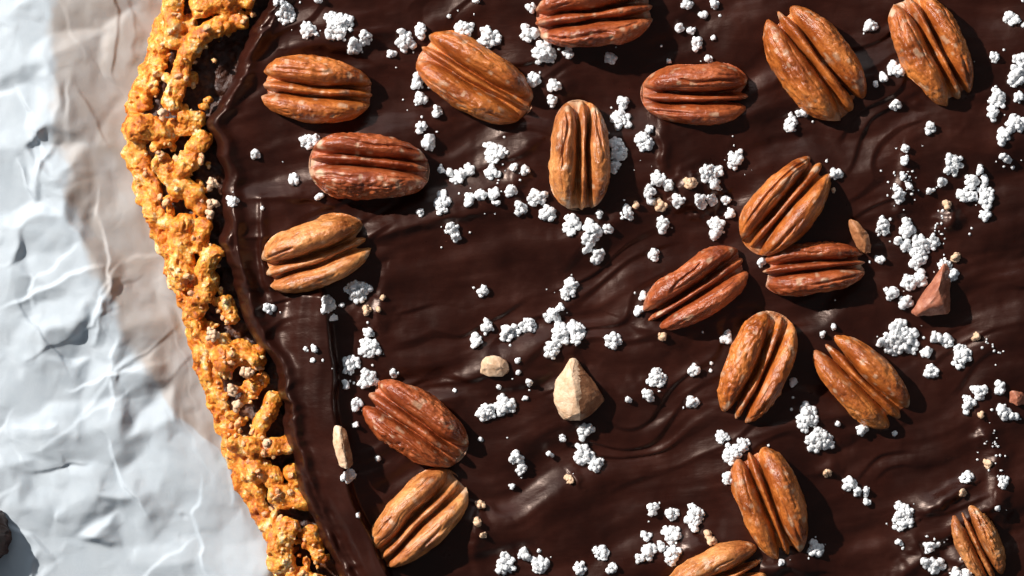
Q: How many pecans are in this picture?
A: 19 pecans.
